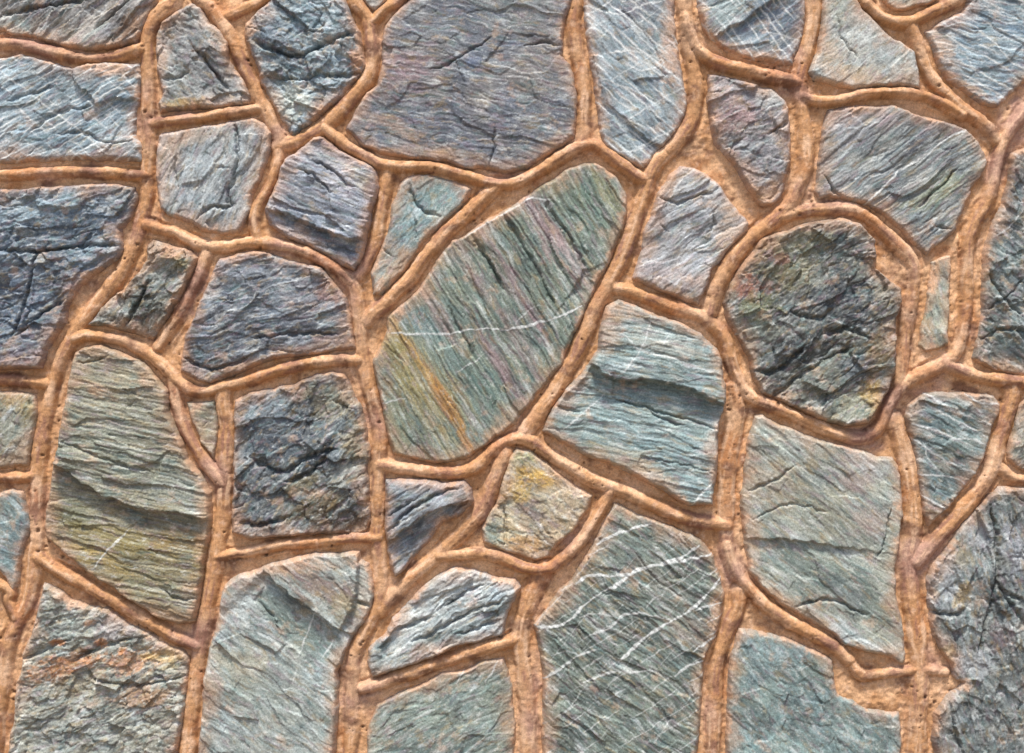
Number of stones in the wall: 42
